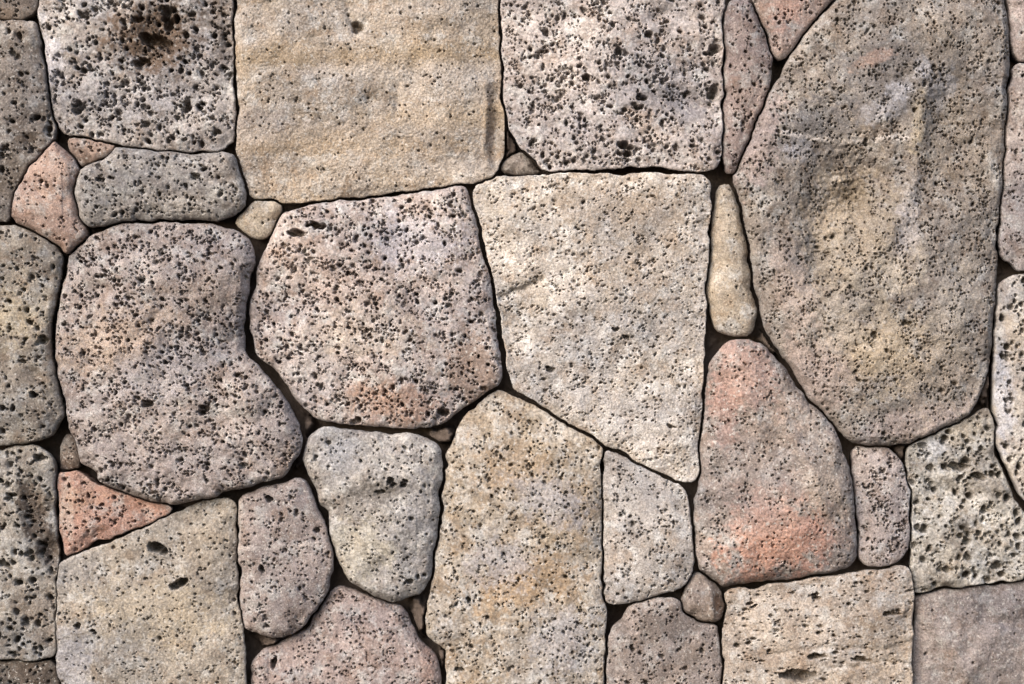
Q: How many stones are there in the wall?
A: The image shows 38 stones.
